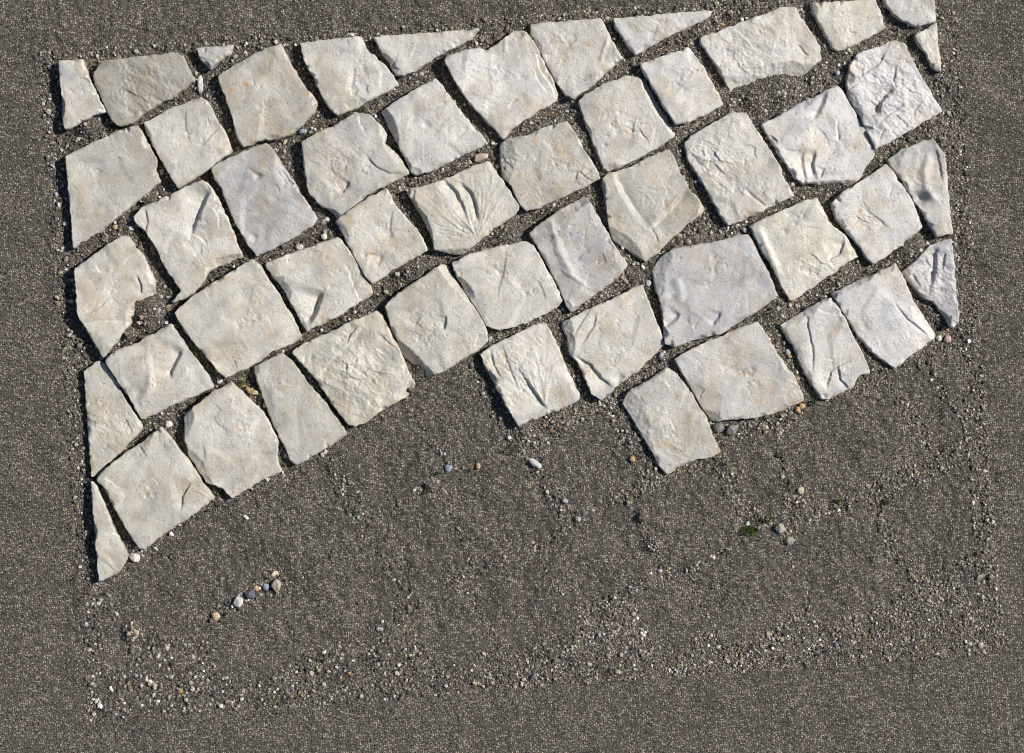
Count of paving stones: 52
